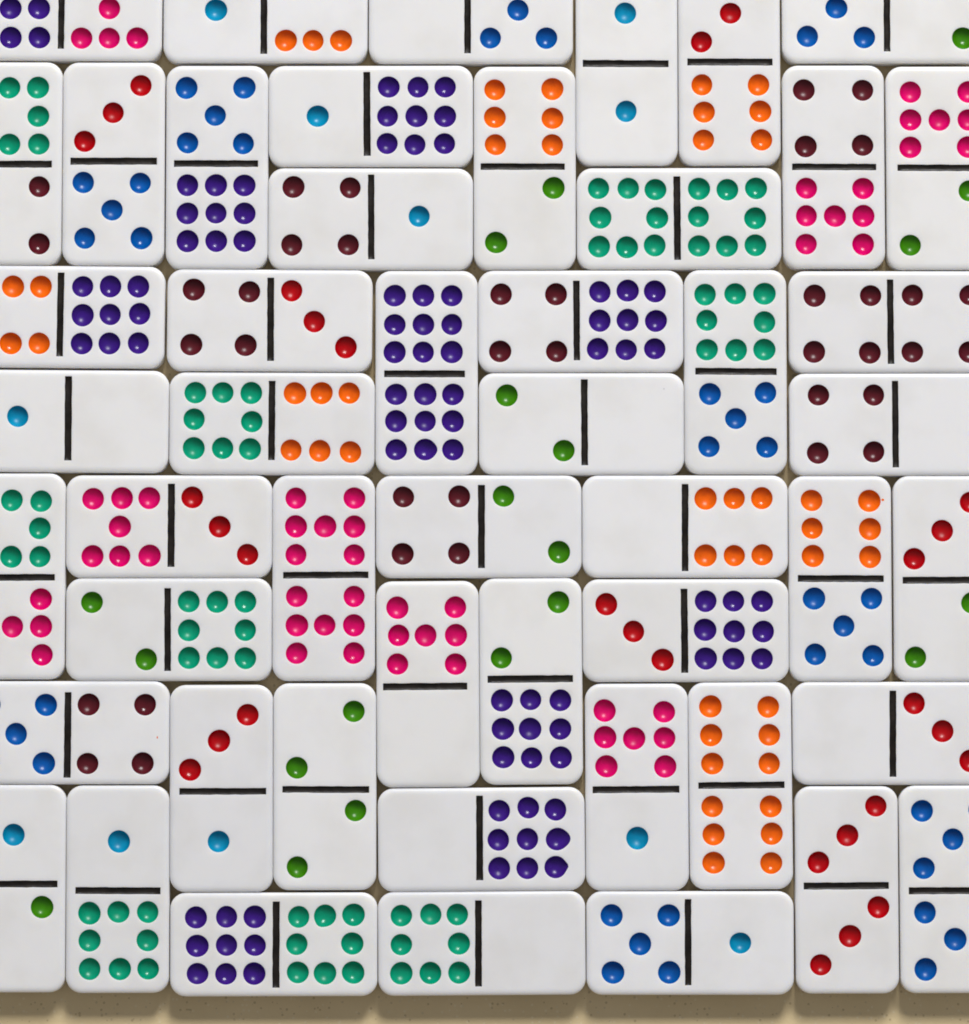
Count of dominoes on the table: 50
